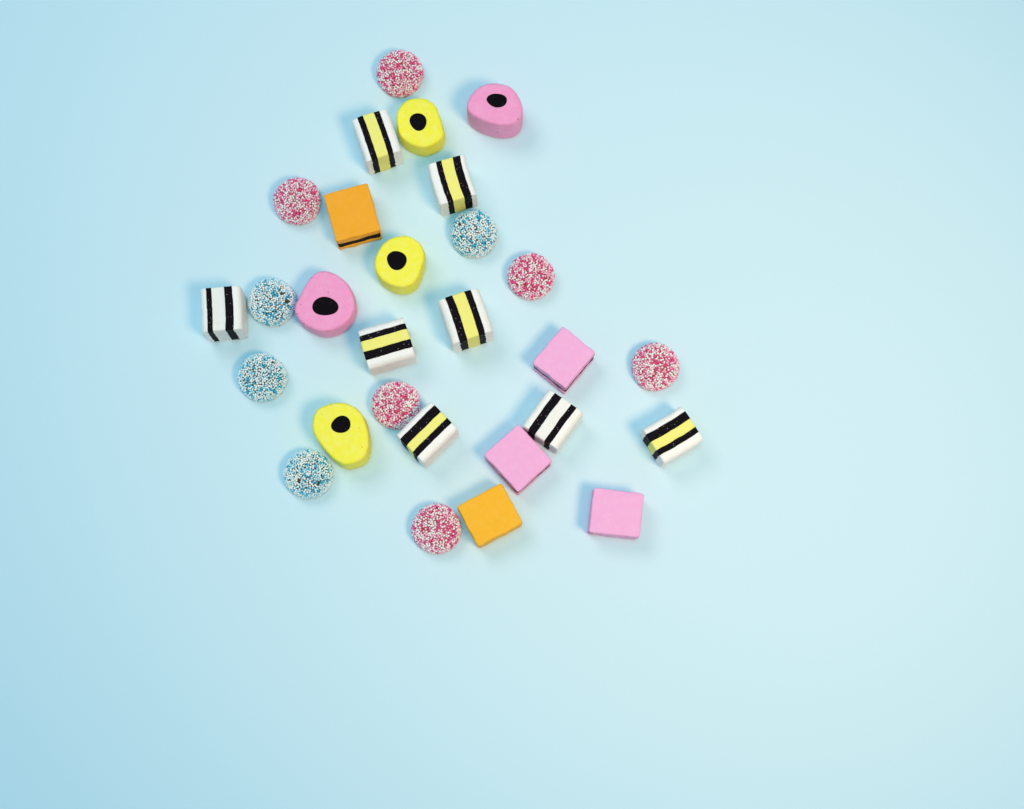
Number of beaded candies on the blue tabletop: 10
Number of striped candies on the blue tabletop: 8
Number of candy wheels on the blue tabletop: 5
